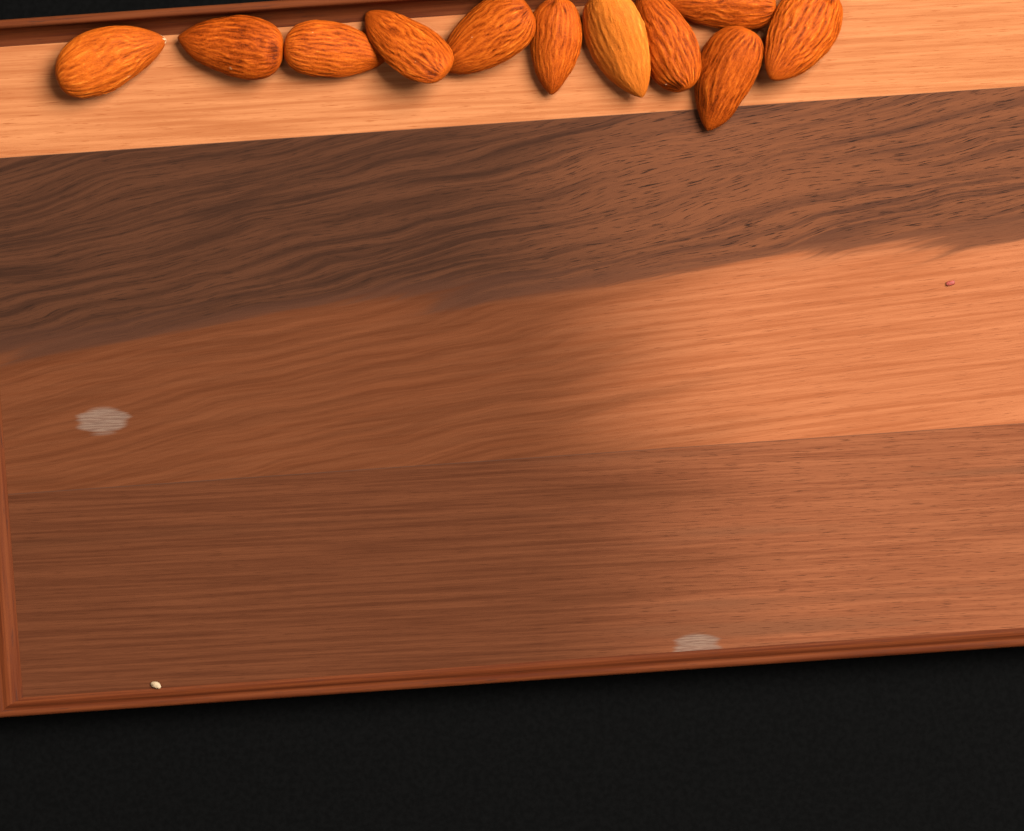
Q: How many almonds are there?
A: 11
